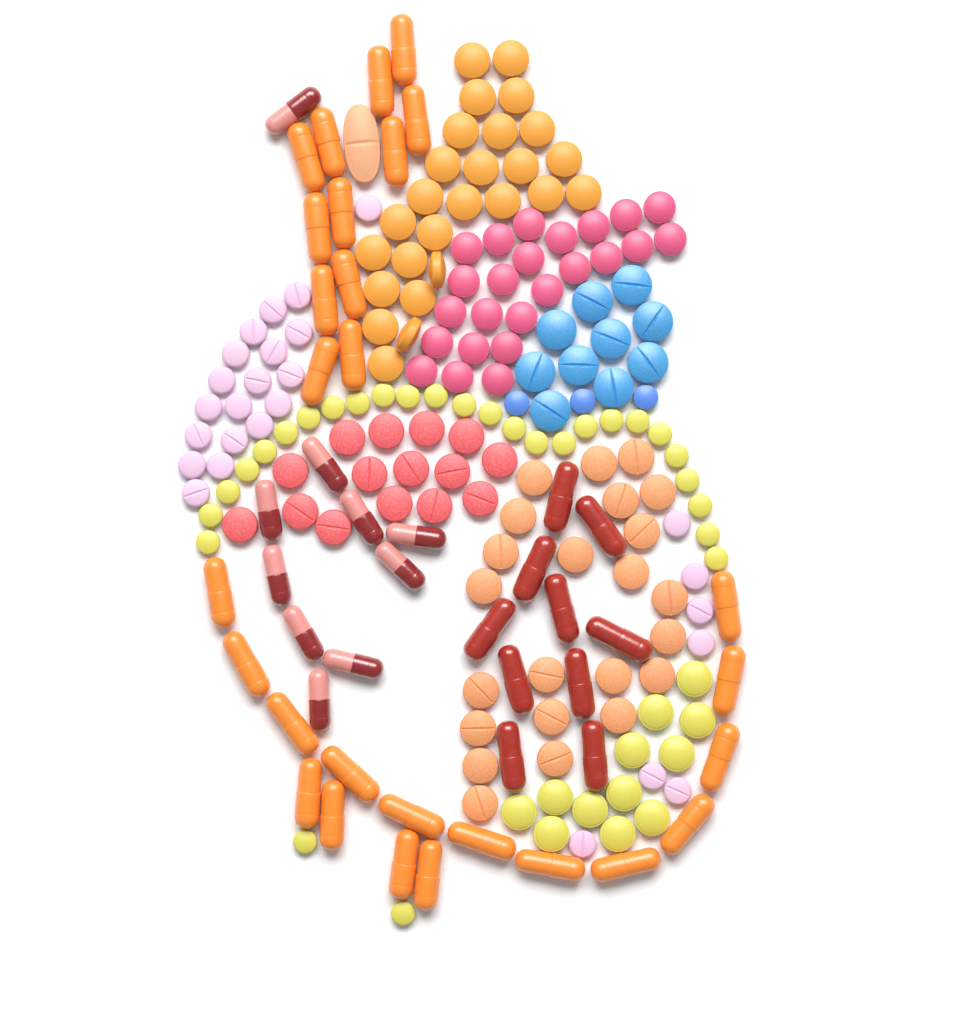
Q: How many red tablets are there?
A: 15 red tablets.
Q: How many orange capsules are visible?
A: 28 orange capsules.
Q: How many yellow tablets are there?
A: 40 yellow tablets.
